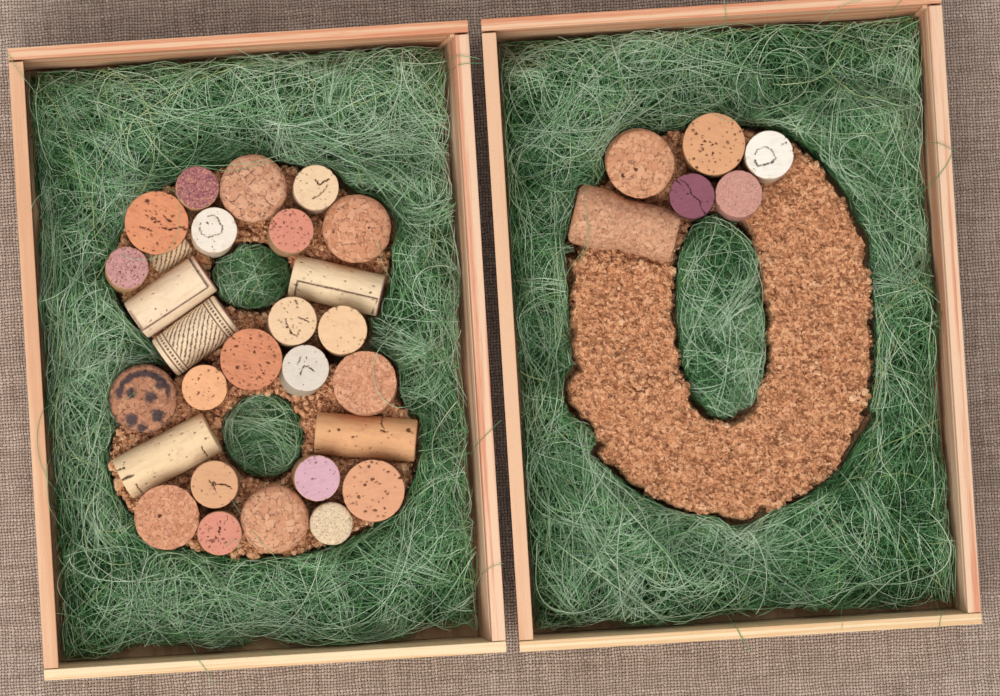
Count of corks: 34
